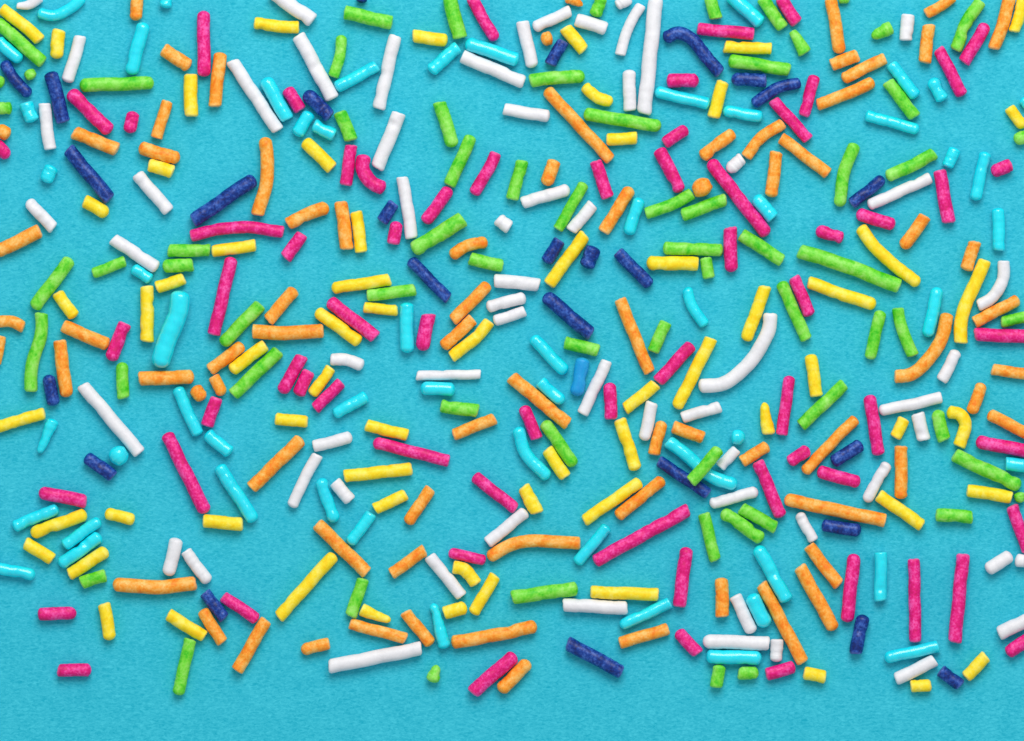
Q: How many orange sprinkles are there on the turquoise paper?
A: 76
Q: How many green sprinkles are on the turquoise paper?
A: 68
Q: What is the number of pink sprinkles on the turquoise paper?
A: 66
